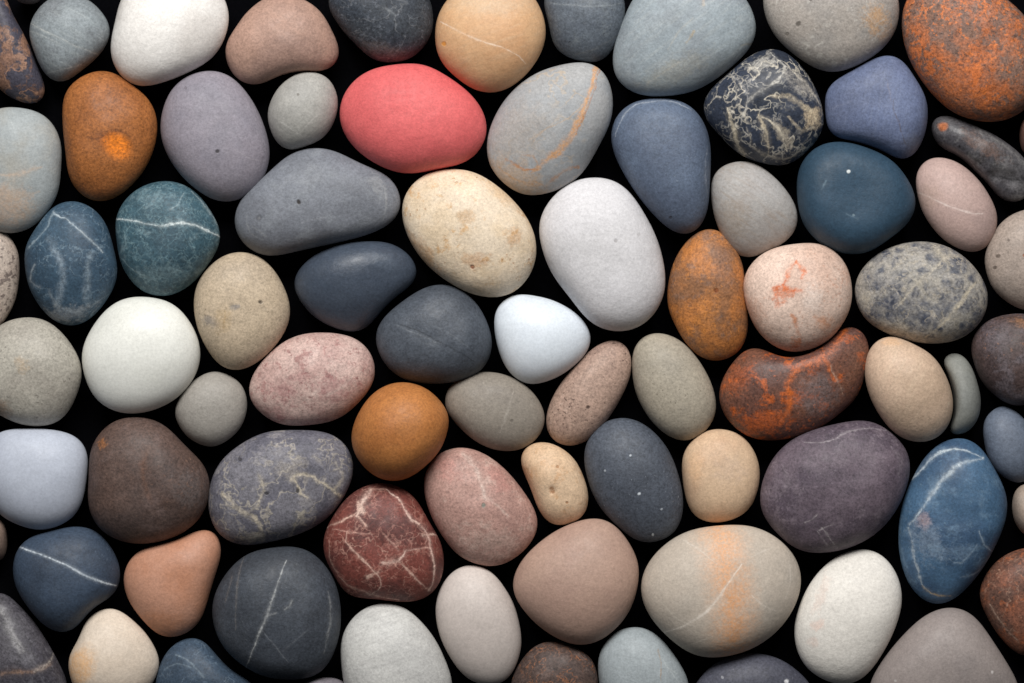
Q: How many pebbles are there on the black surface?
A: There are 81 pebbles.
